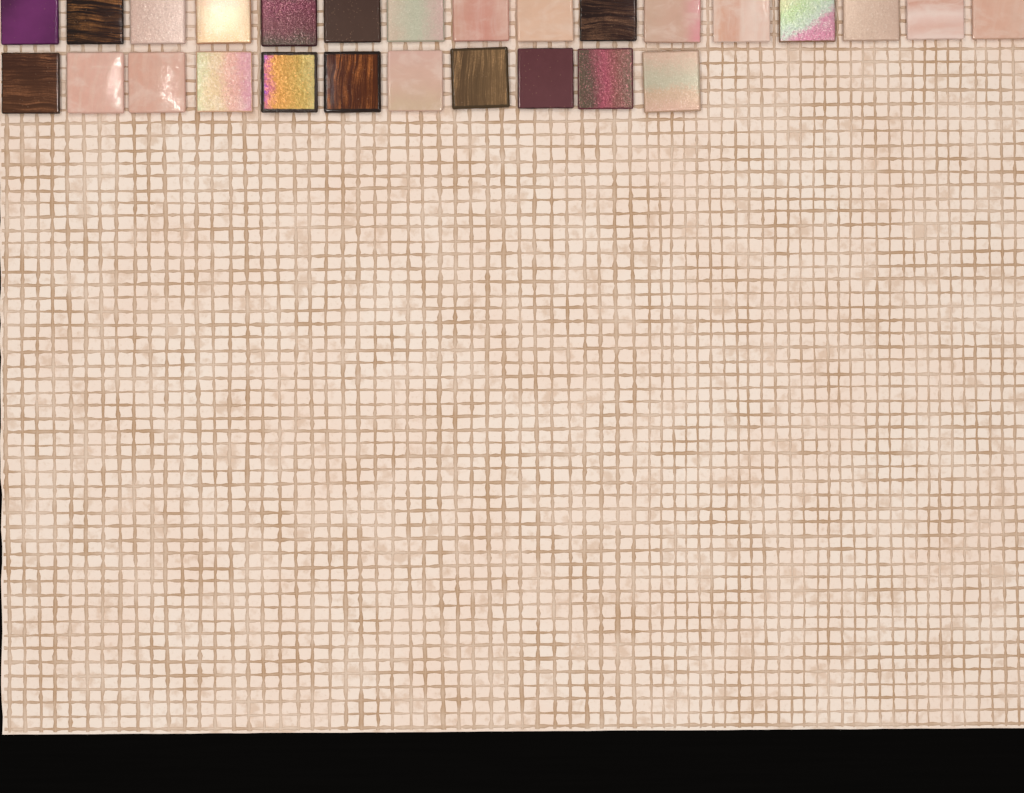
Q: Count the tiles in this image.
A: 27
